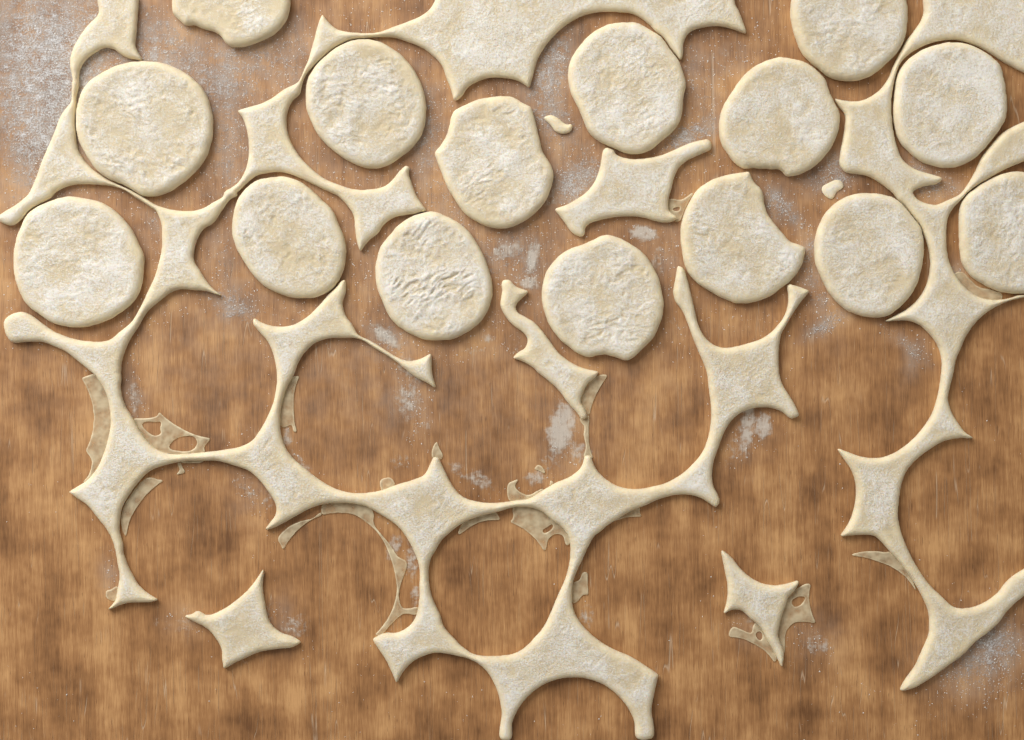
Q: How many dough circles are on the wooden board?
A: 15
